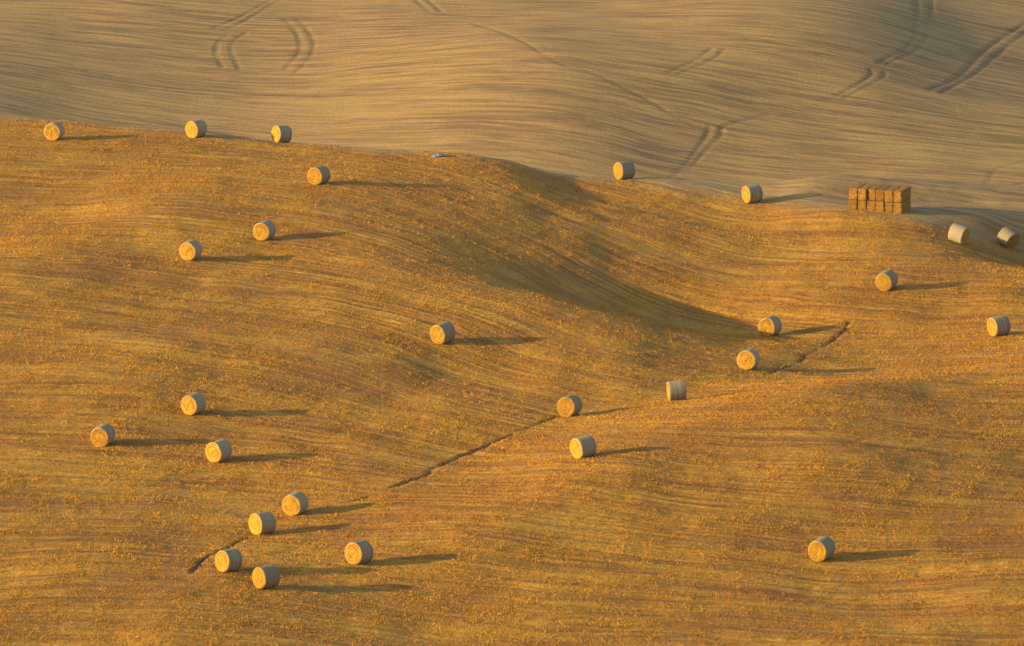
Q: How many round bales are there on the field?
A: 27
